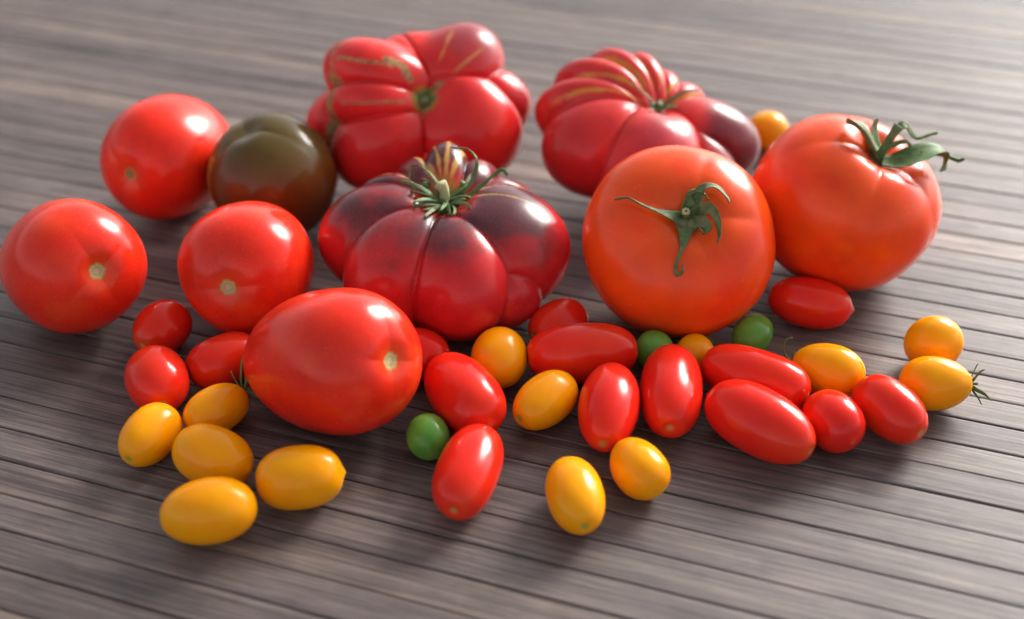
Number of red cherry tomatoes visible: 15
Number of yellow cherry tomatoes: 14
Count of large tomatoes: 10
